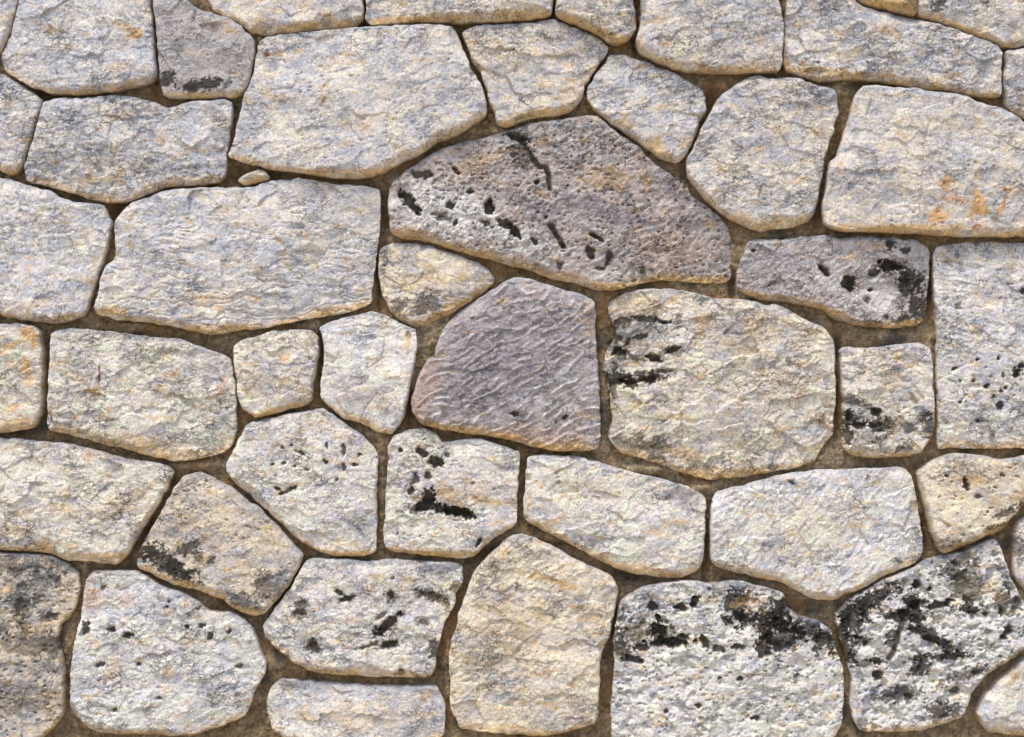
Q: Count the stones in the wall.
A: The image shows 48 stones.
